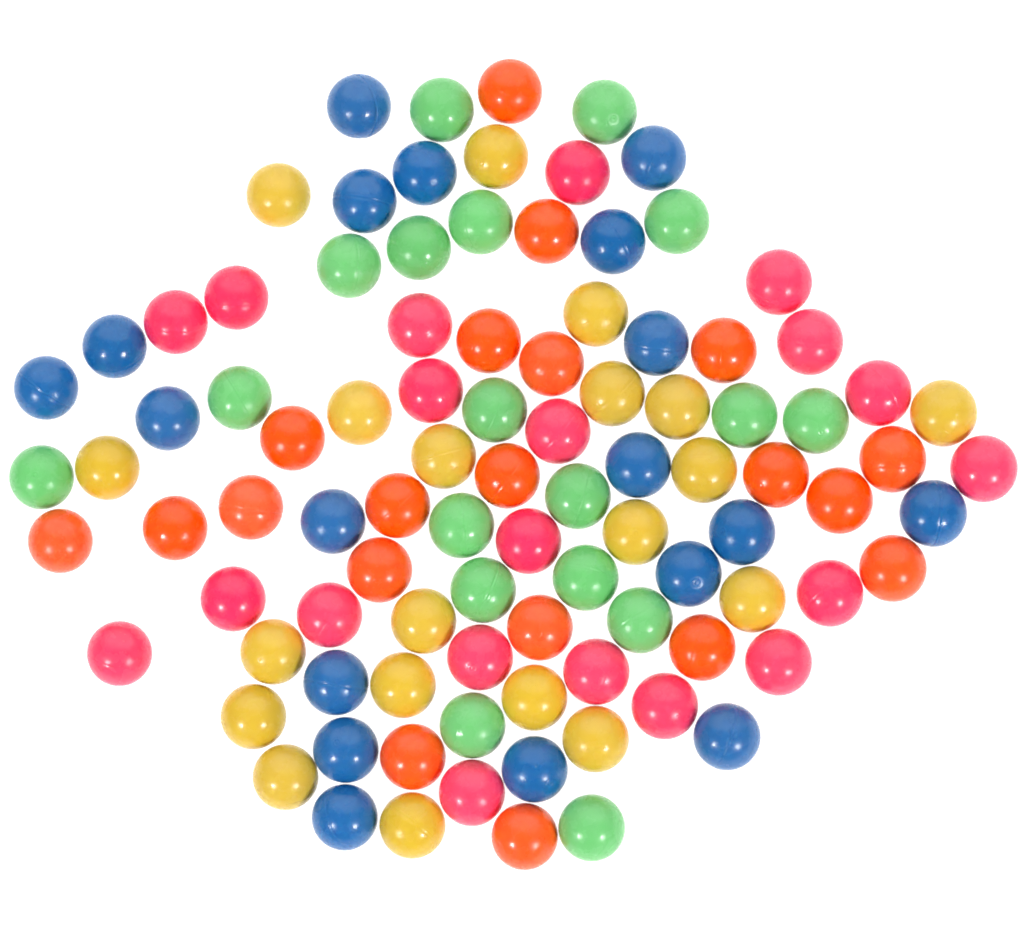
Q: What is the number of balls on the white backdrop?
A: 97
